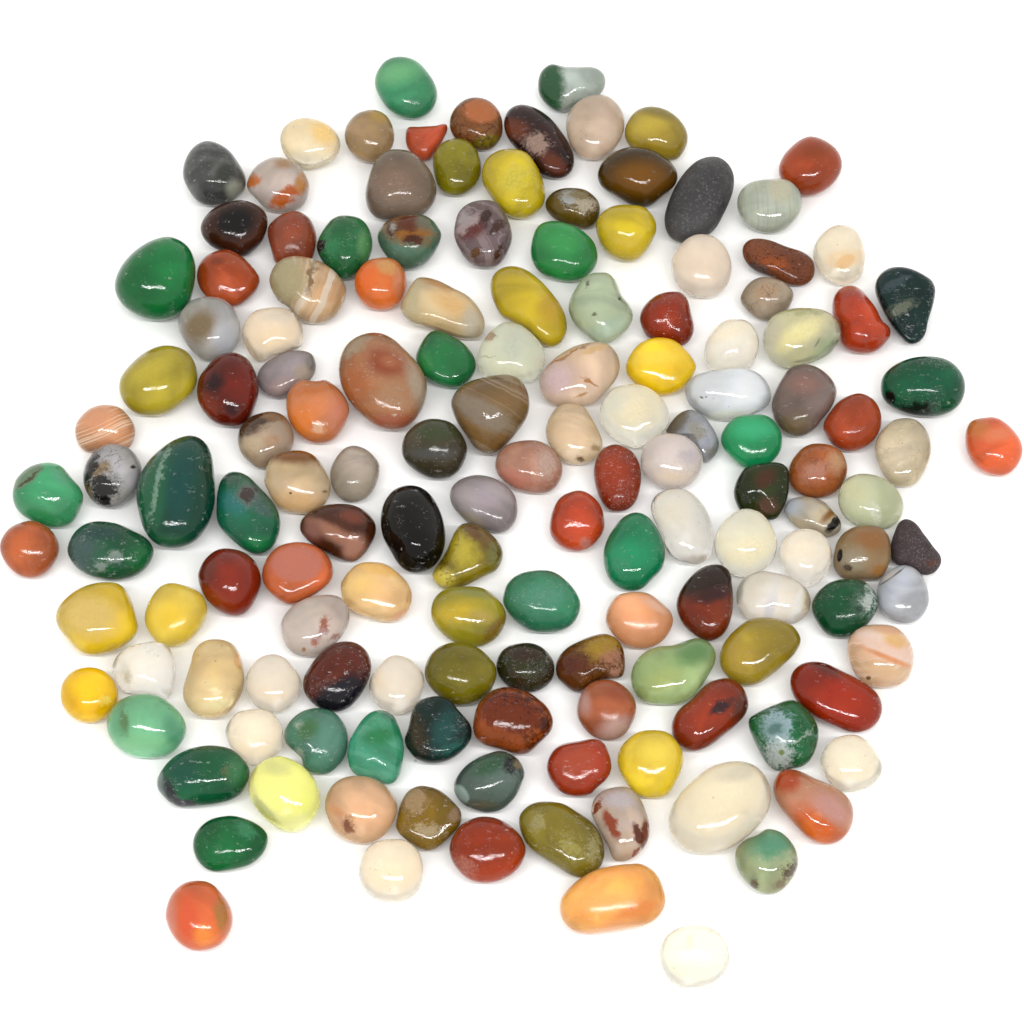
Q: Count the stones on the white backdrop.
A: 147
